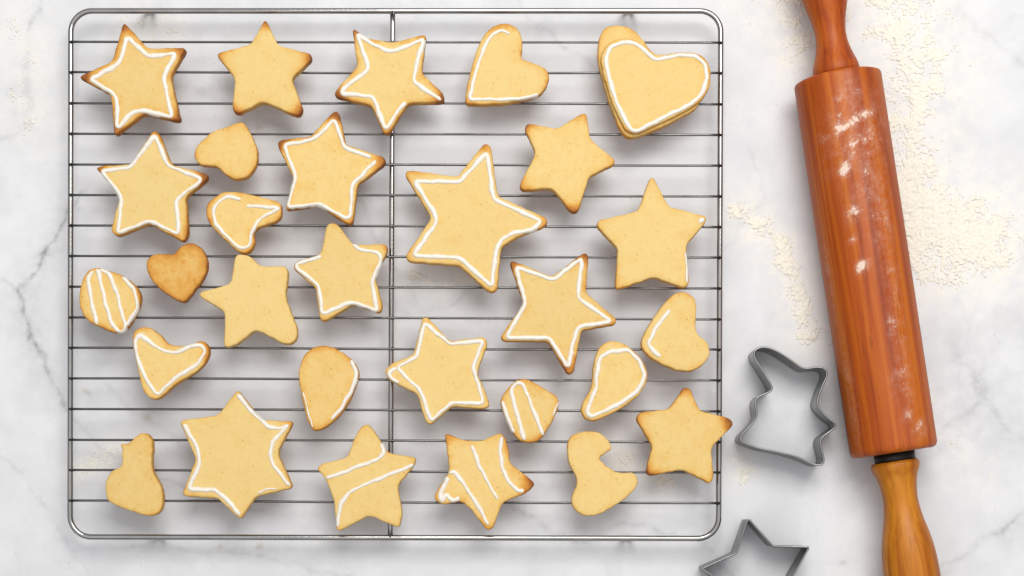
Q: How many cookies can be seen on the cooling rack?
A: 29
